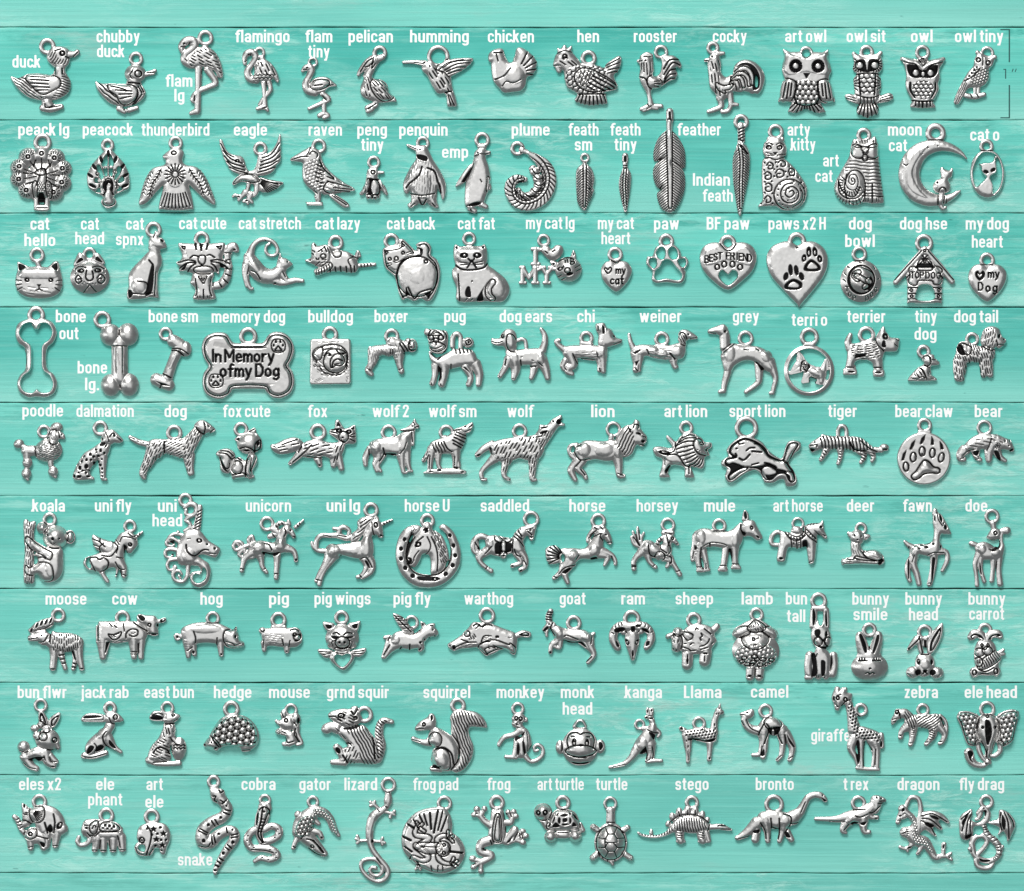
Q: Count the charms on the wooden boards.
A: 137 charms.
